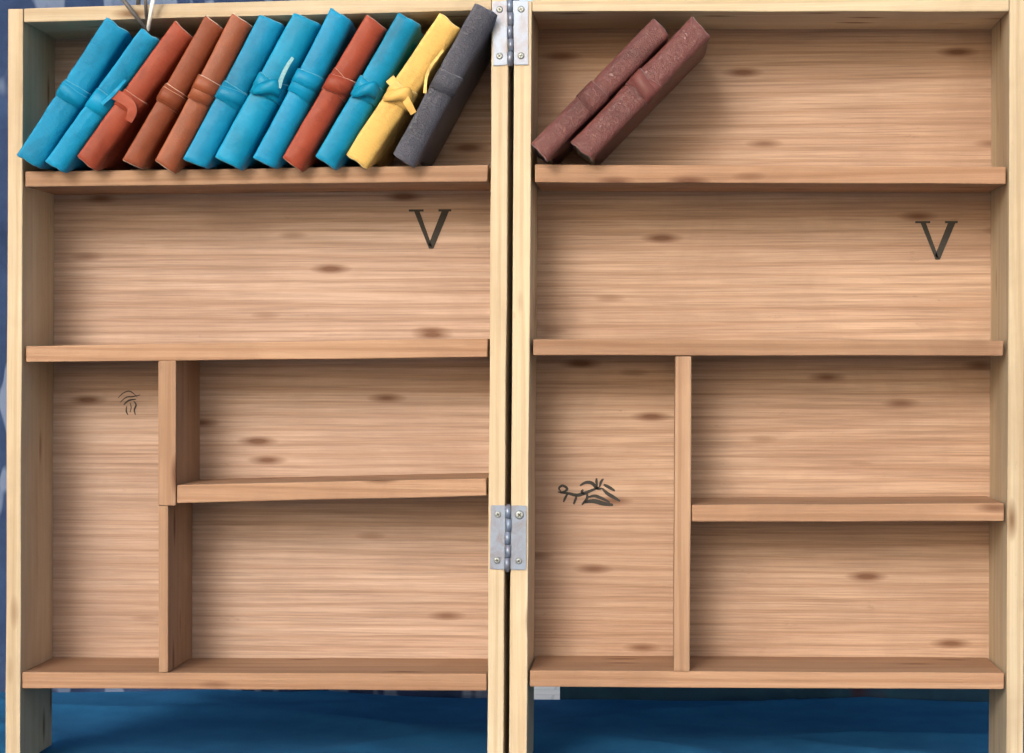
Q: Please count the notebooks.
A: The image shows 14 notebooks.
